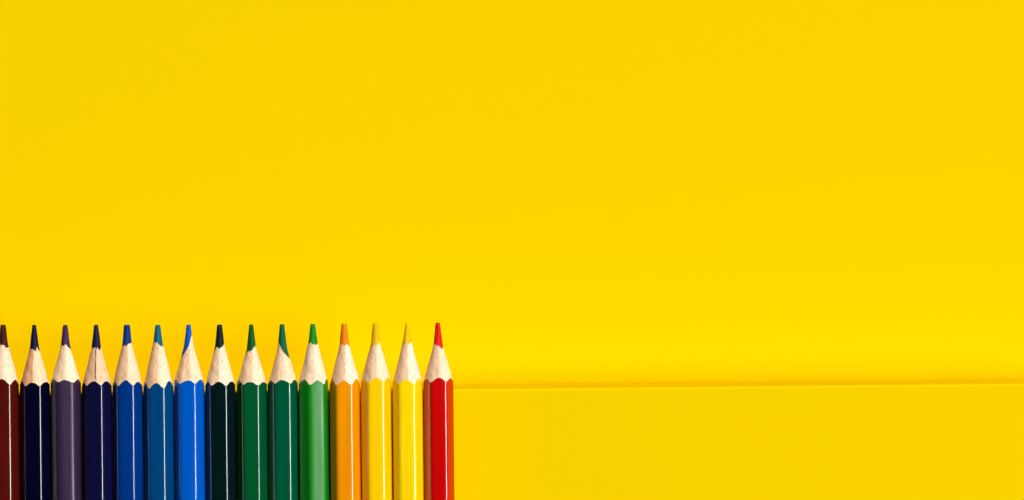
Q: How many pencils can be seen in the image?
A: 15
